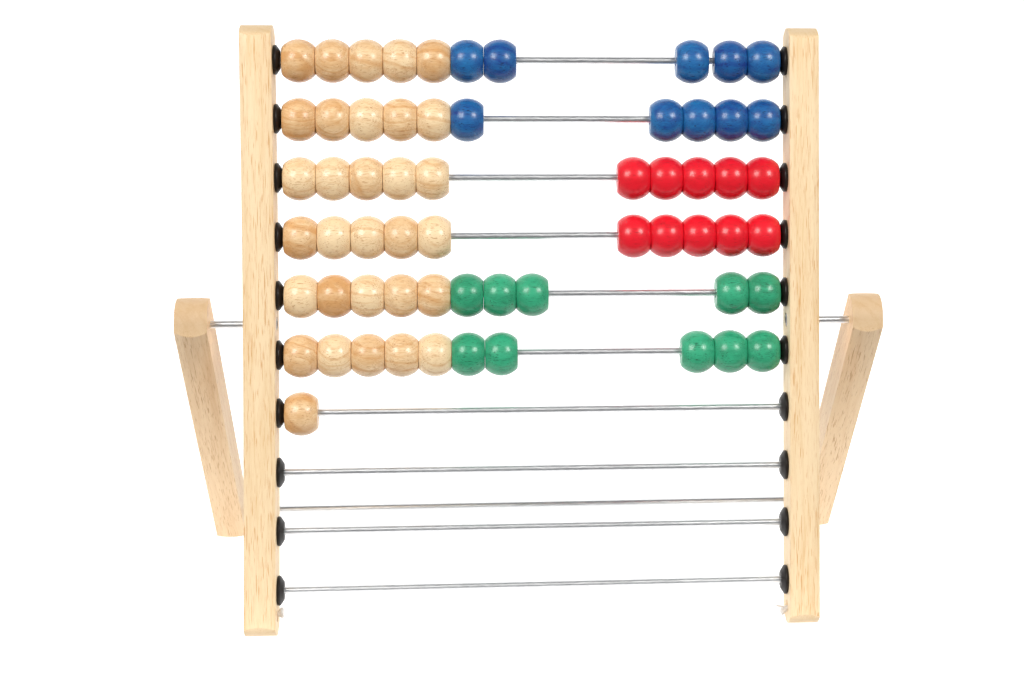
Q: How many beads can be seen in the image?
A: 61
